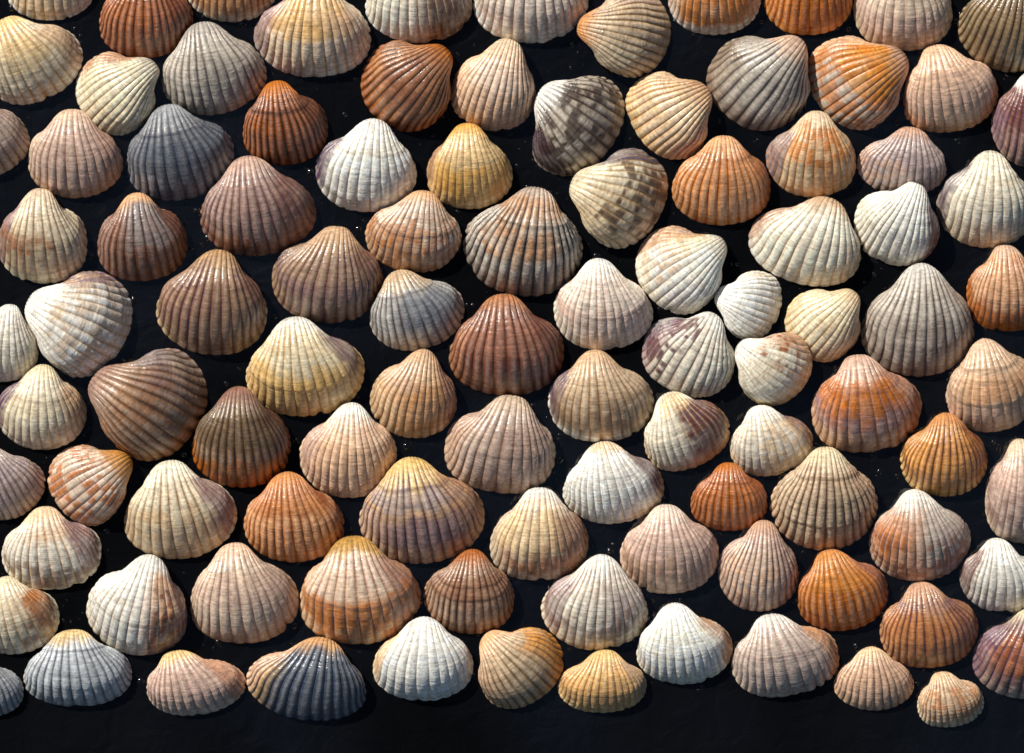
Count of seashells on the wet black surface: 102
